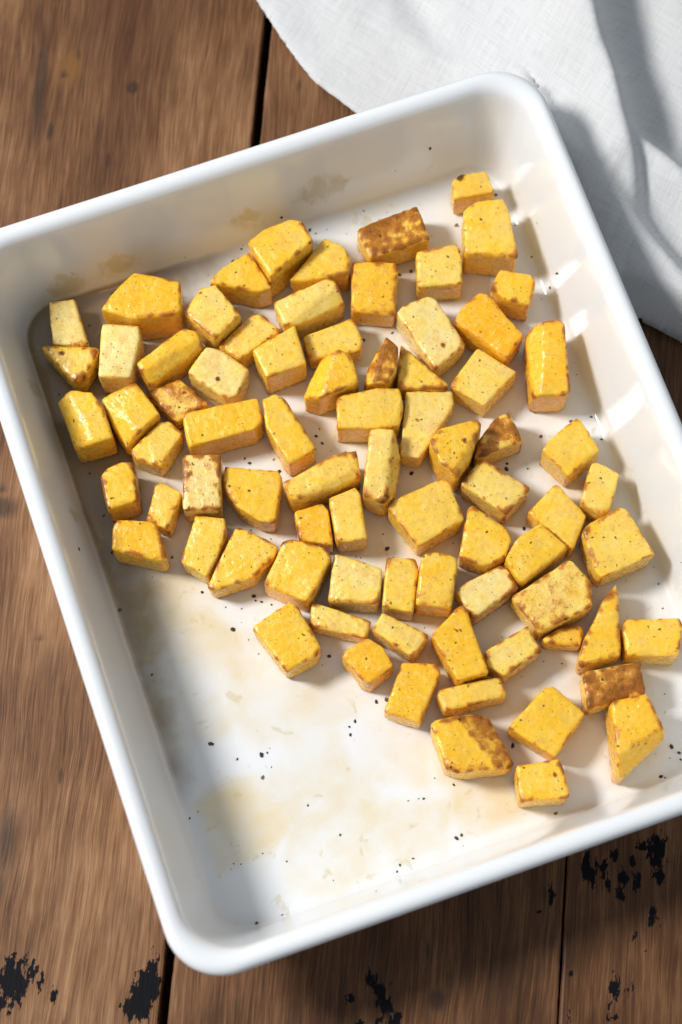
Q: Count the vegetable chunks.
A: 78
